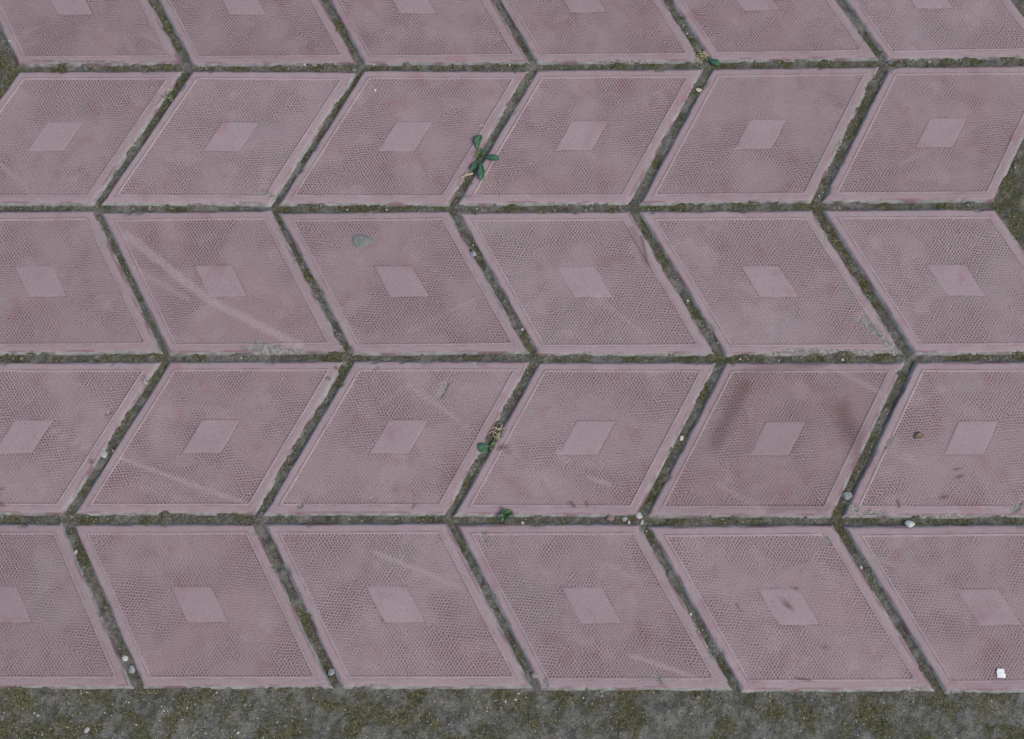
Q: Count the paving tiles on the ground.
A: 30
